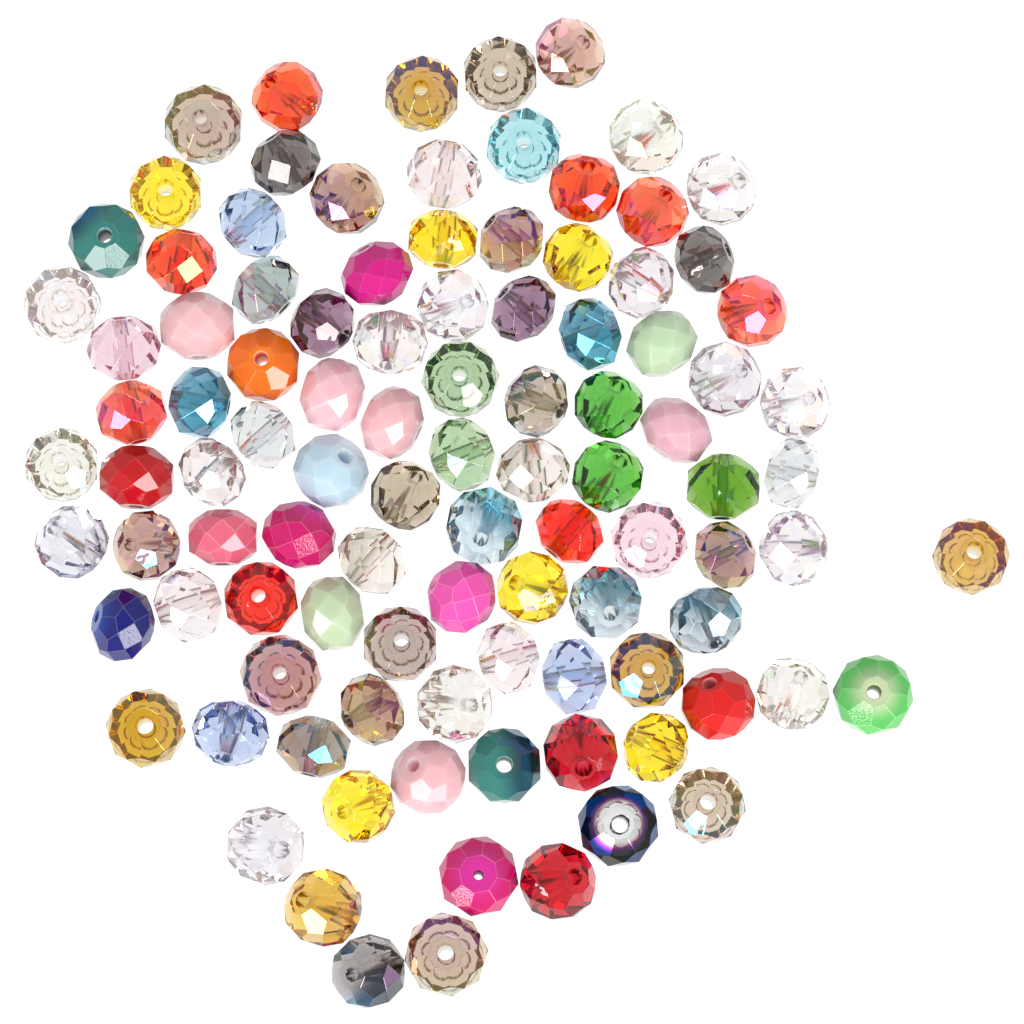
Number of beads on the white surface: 101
